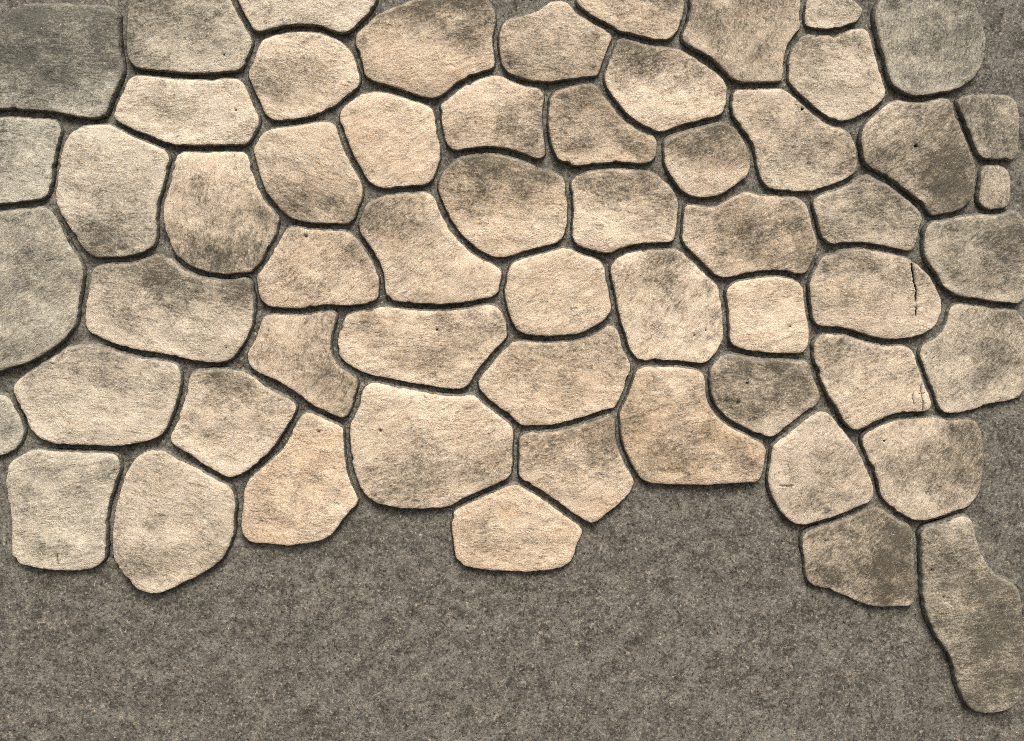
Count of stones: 58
